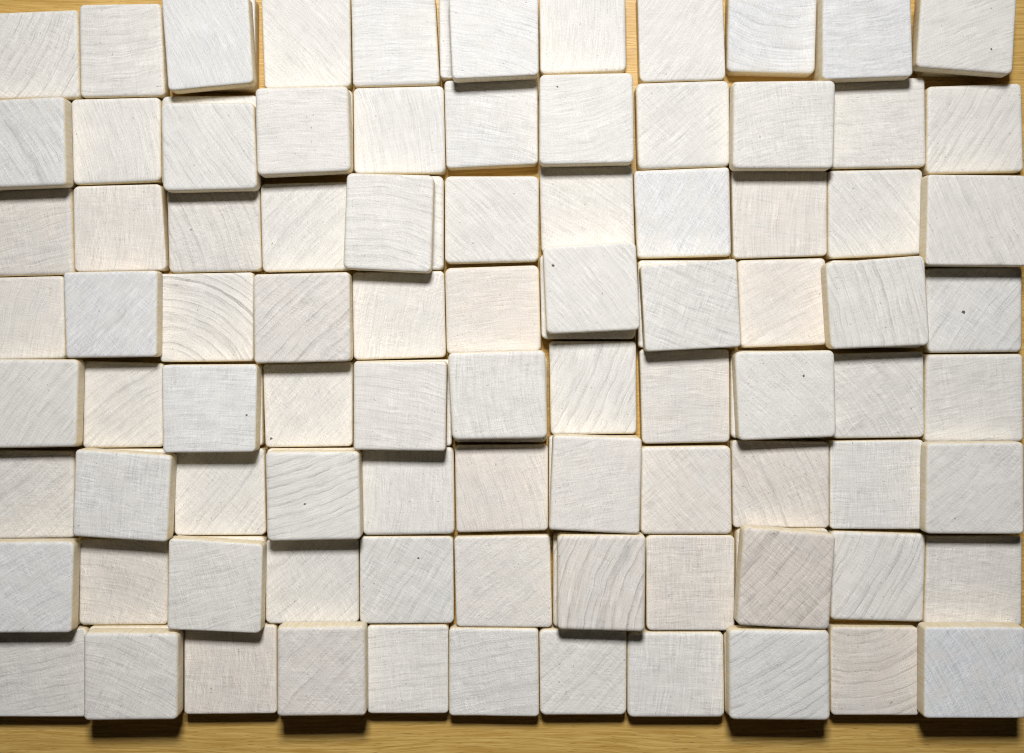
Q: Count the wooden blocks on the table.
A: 88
